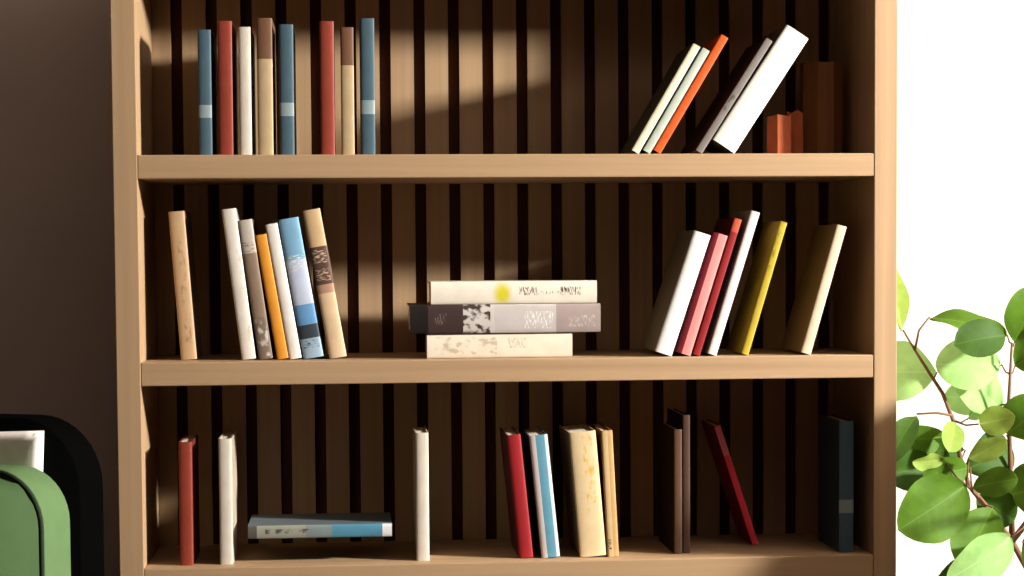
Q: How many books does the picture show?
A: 41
